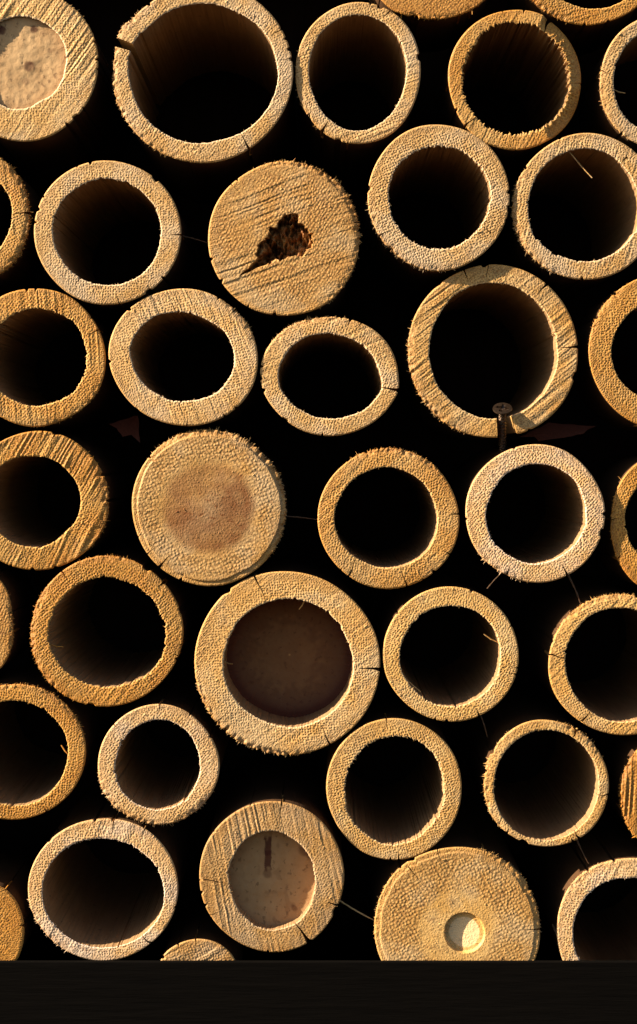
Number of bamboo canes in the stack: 38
